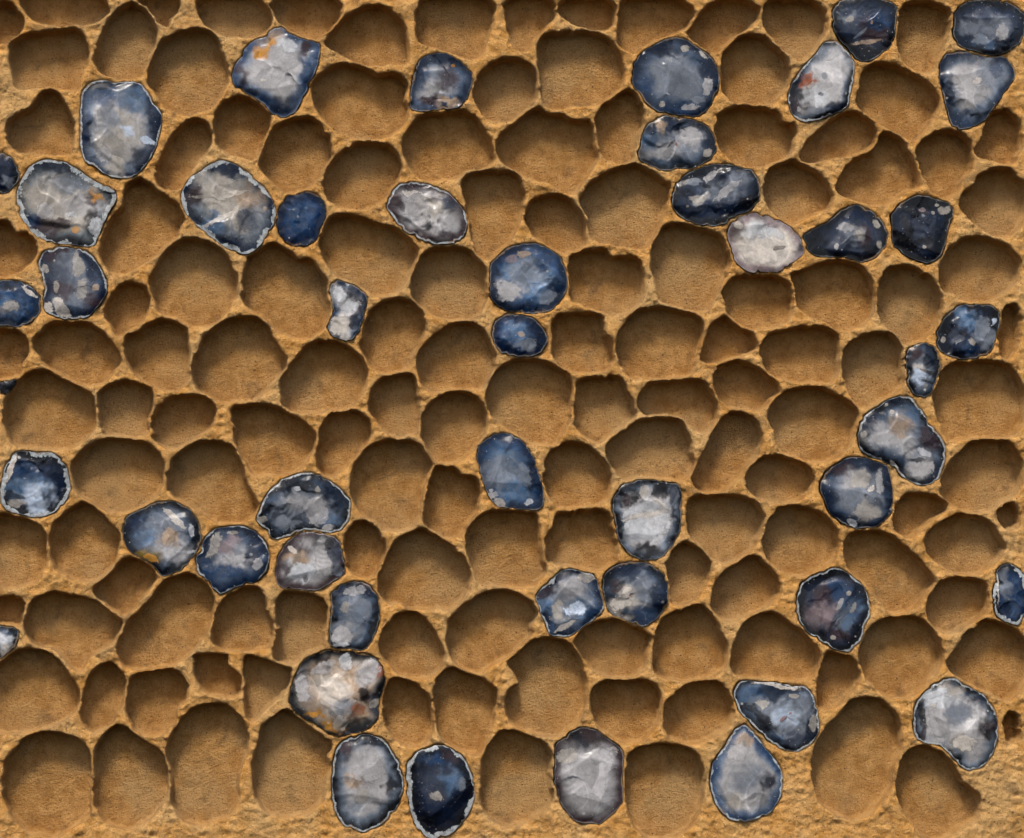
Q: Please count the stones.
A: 48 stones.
